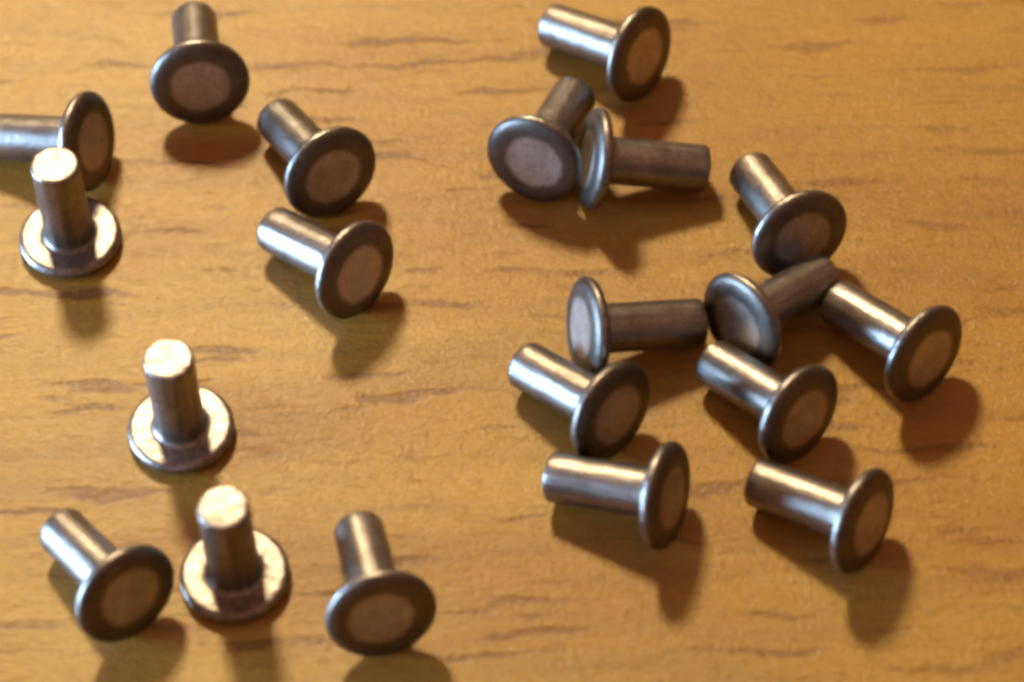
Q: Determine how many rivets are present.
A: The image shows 20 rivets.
